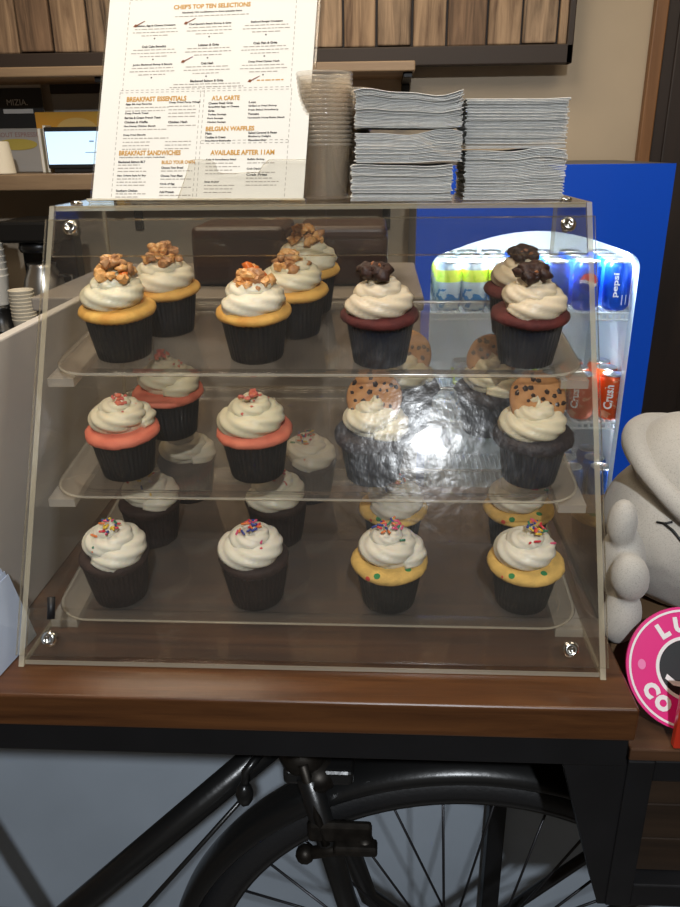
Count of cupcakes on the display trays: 25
